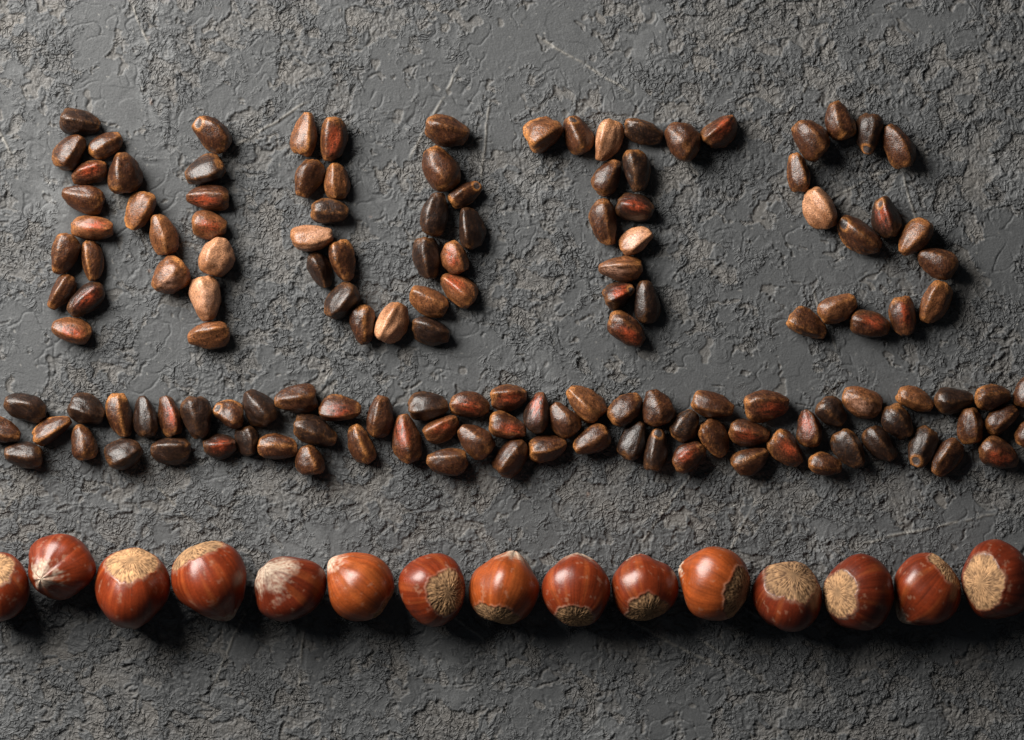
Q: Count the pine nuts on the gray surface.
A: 139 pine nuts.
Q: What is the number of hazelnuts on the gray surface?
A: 15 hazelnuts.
